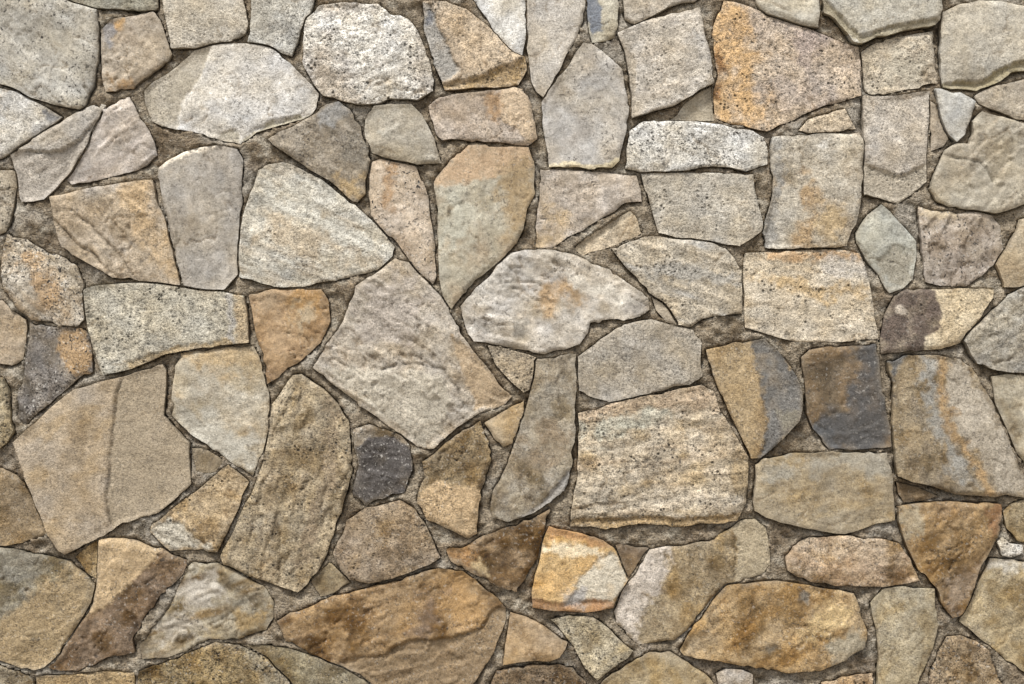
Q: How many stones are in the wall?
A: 107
